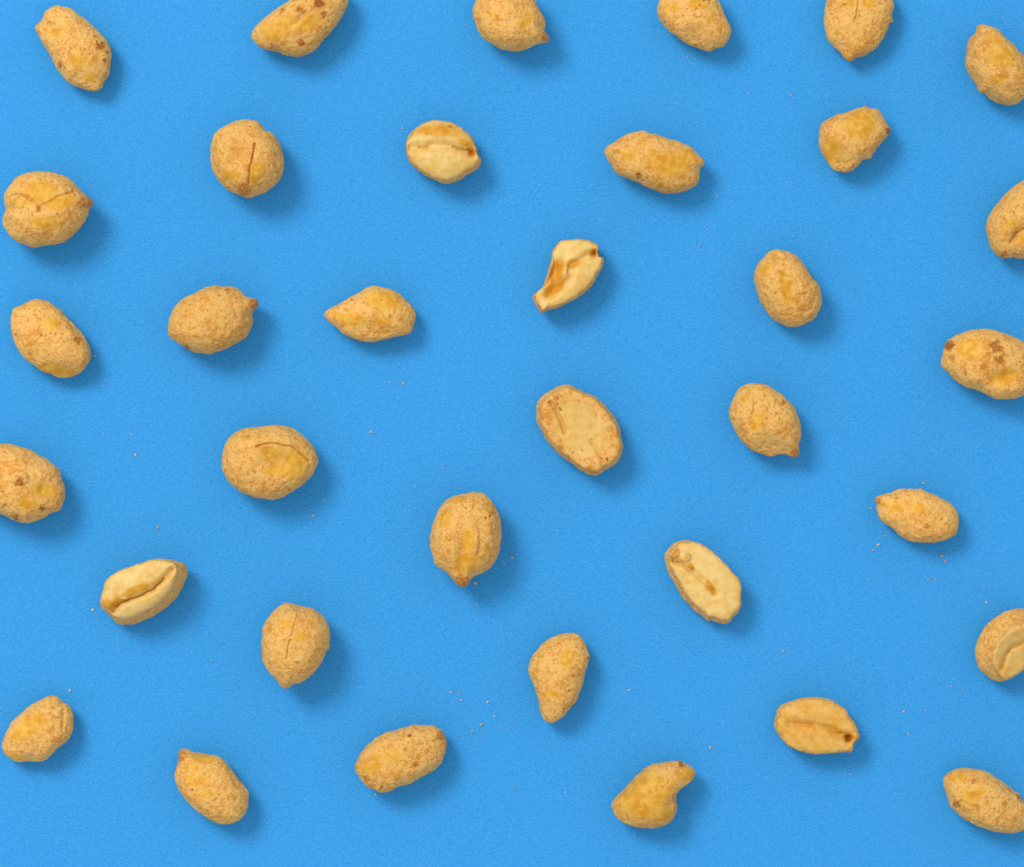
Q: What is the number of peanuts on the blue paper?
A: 35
